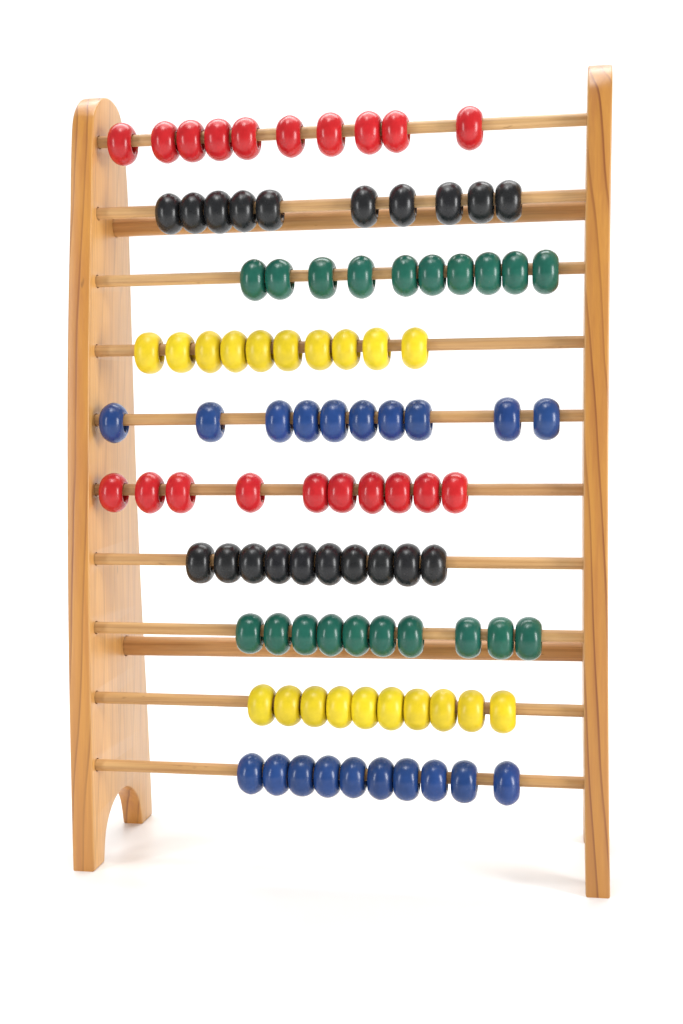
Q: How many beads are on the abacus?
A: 100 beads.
